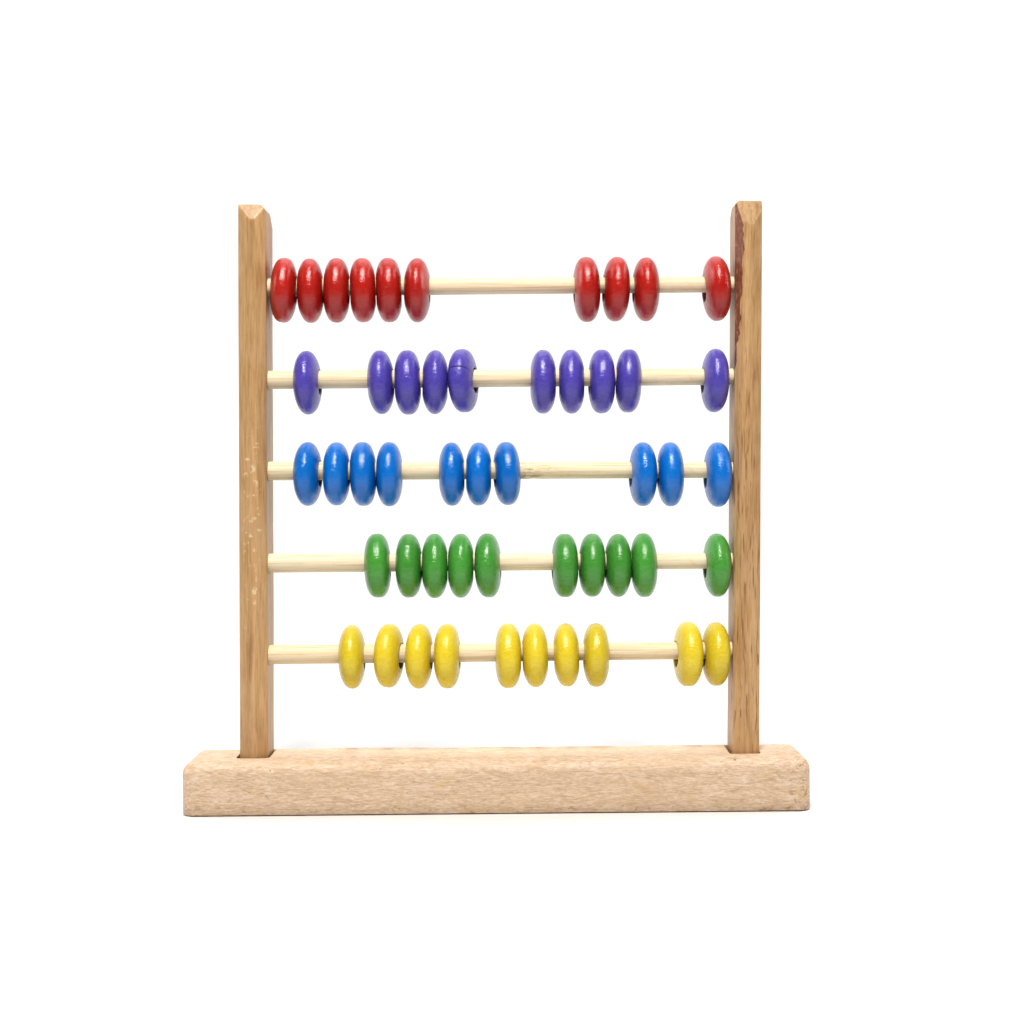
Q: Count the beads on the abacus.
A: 50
